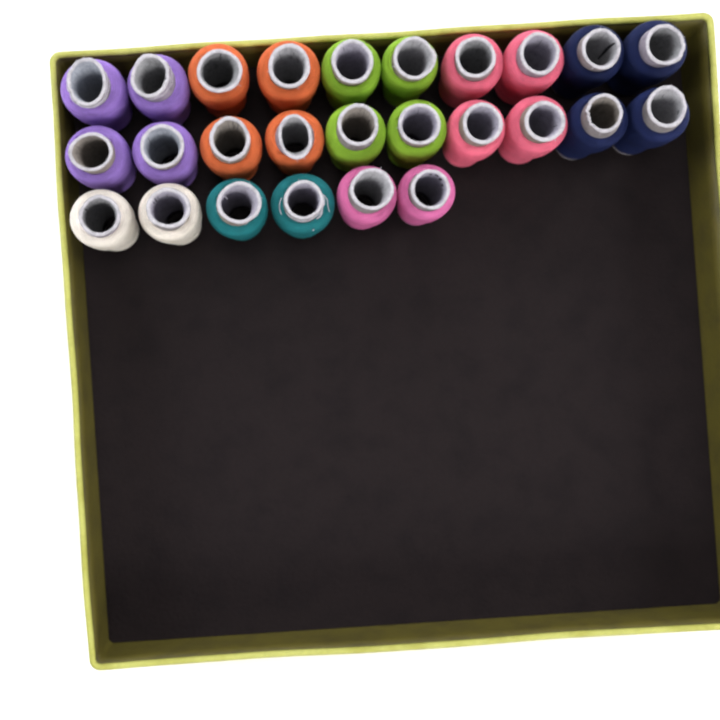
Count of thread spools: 26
